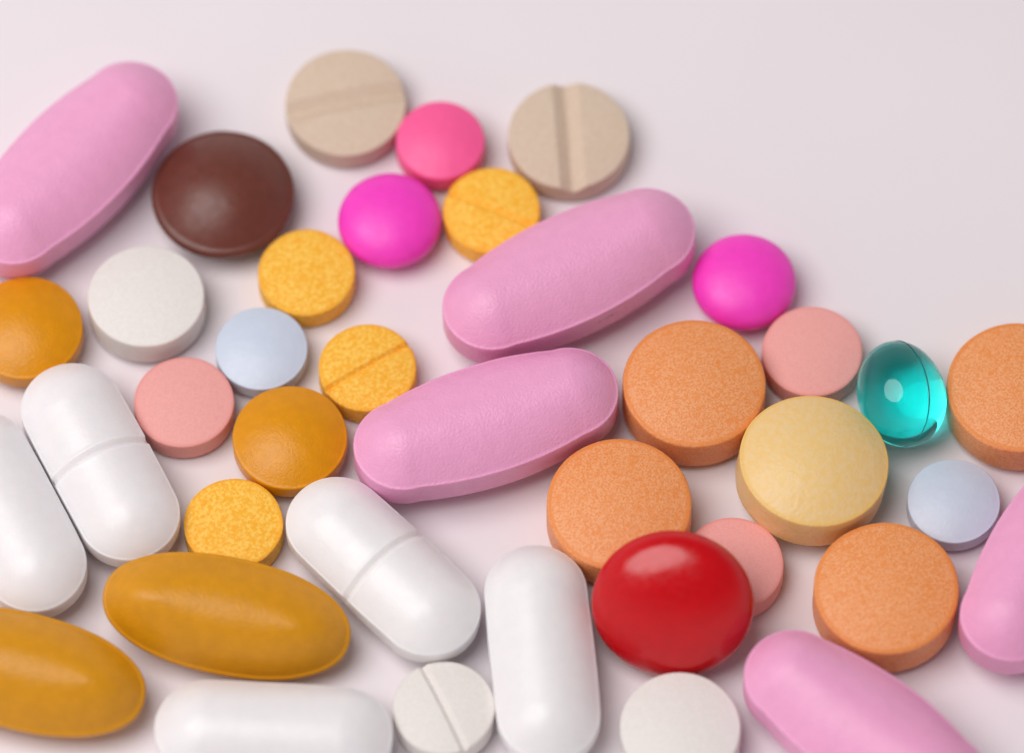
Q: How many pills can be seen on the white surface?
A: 39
